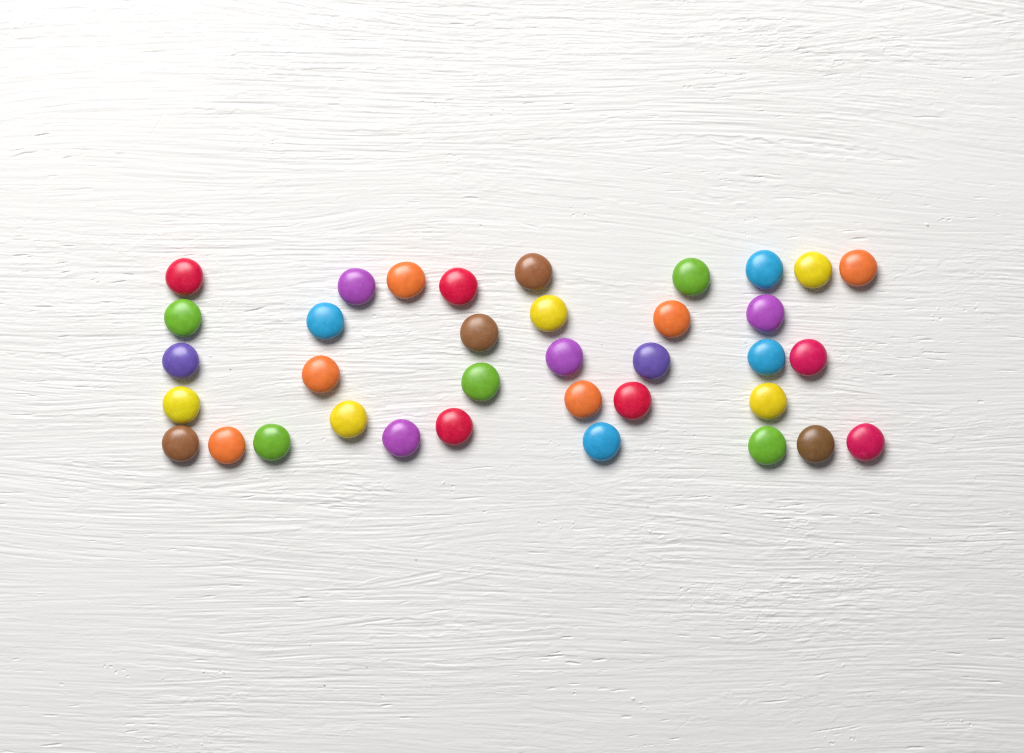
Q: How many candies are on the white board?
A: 36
